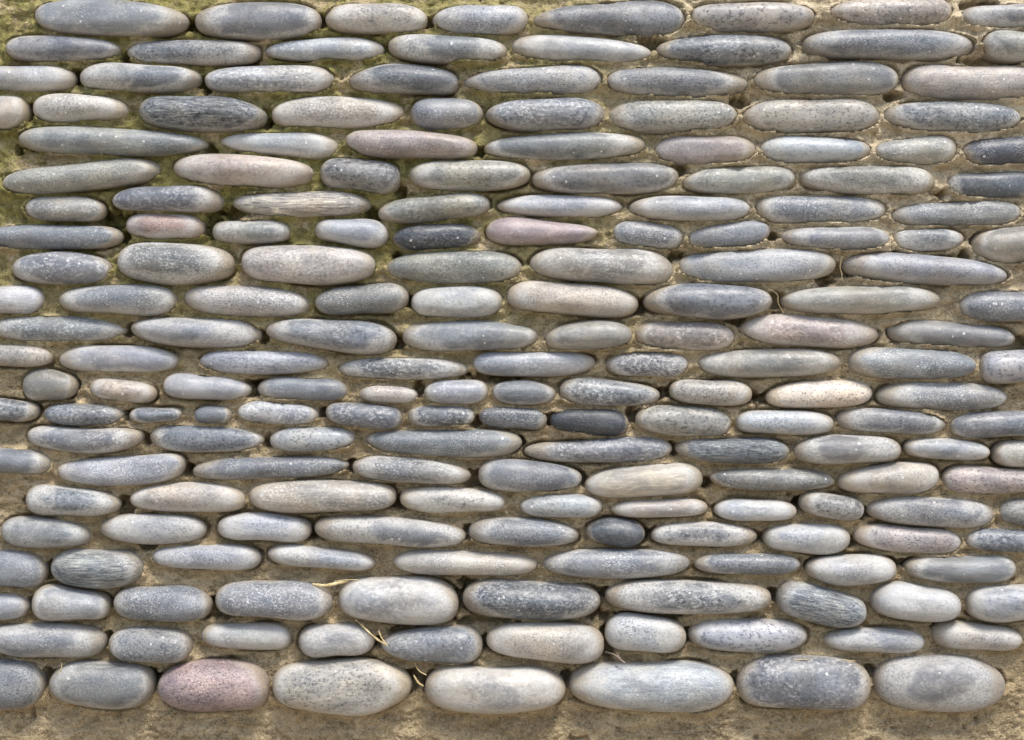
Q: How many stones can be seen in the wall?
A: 200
